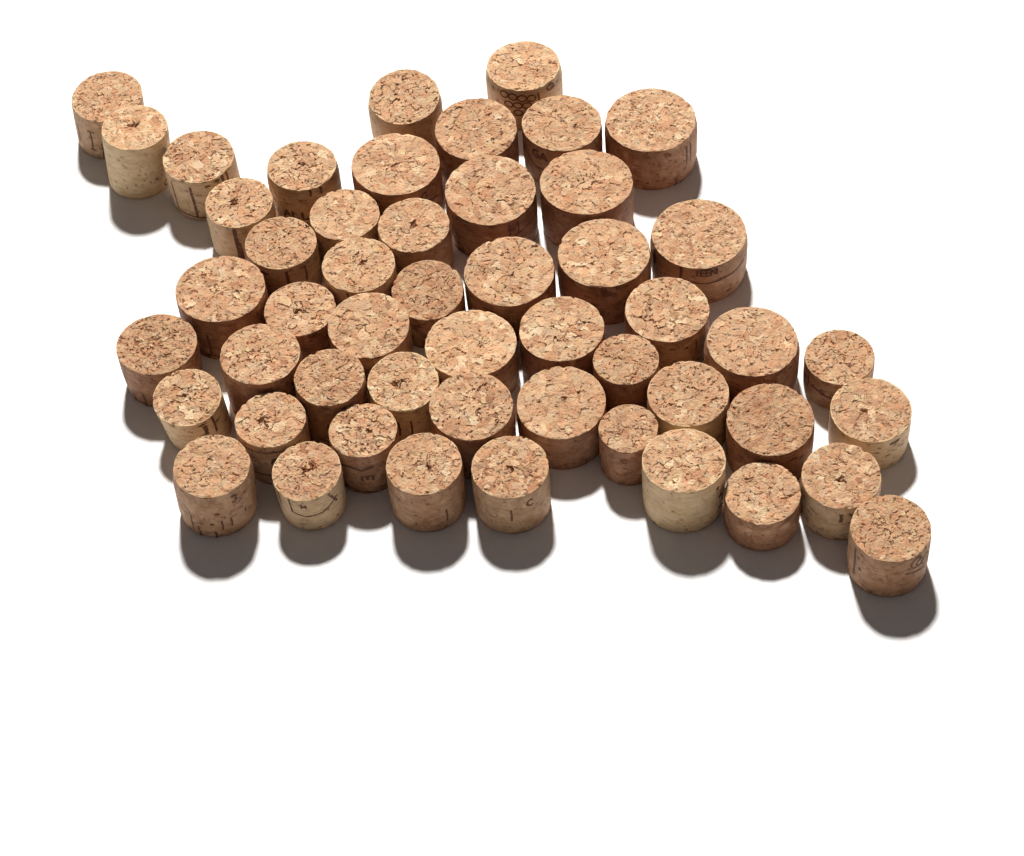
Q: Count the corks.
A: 51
